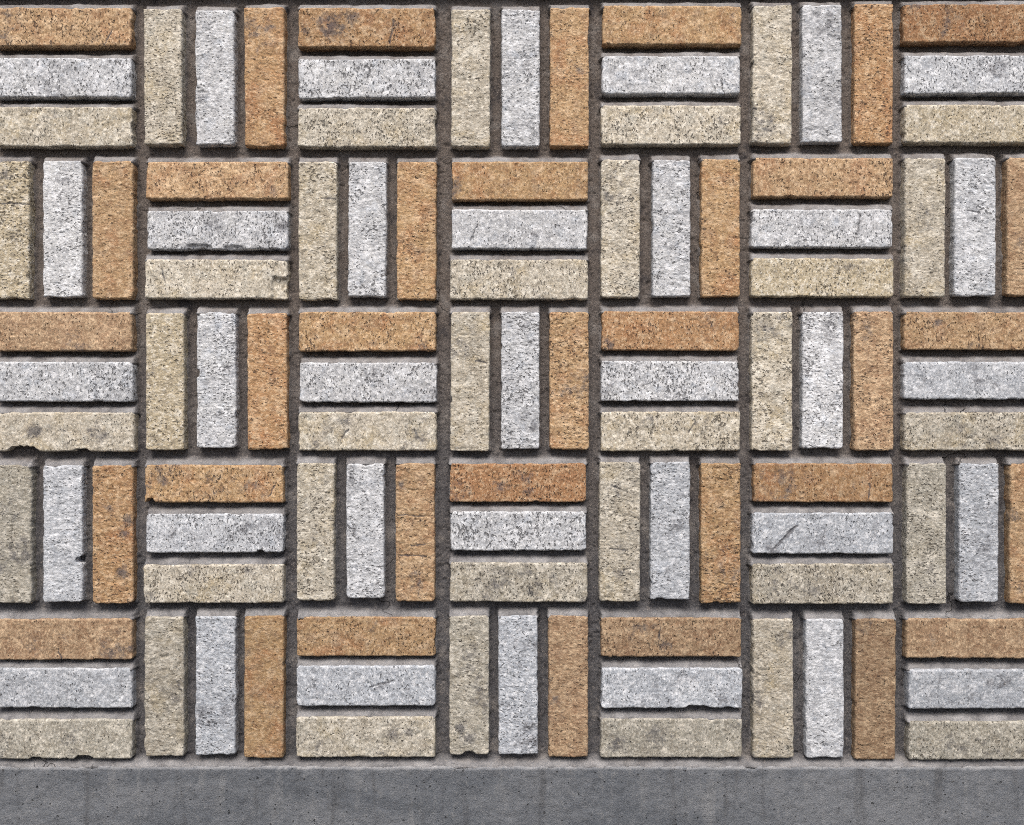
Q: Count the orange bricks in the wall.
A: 35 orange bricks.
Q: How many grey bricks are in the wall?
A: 35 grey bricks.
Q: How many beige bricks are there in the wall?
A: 35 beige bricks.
